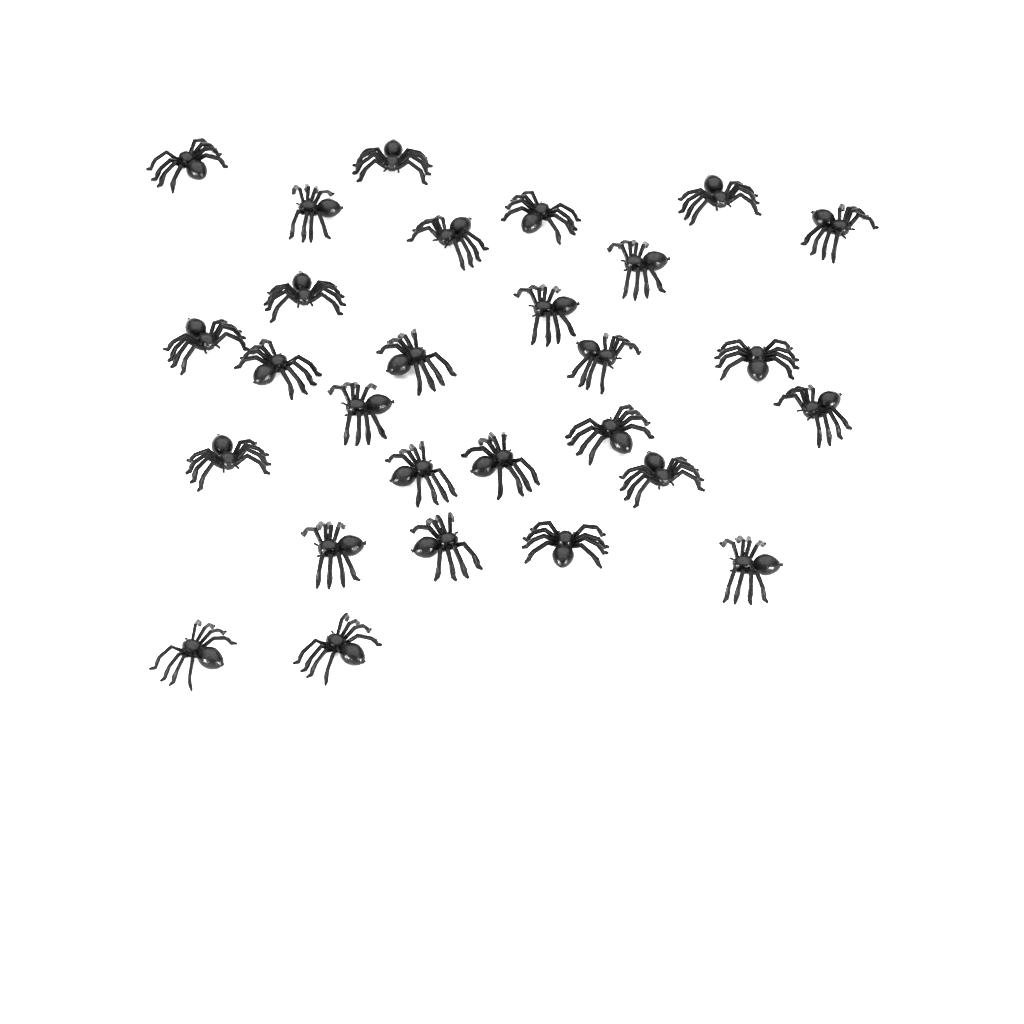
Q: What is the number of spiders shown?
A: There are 28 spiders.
